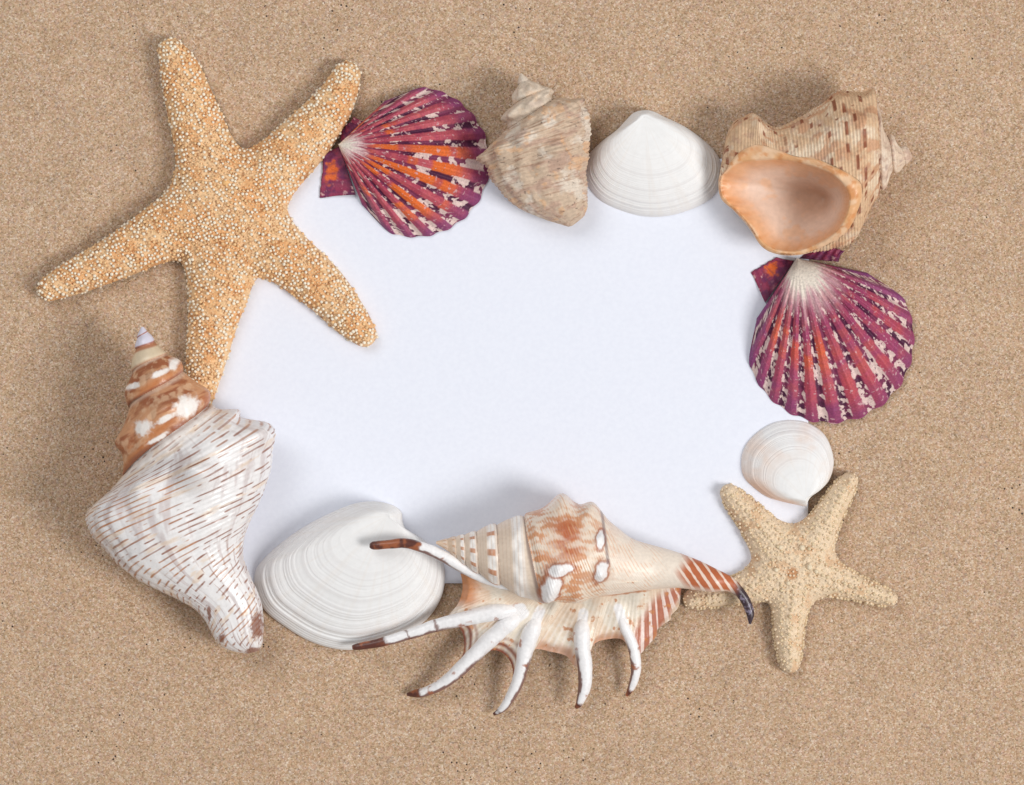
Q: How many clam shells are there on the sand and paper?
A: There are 3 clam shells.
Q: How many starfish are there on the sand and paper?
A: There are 2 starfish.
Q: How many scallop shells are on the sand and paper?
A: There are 2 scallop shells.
